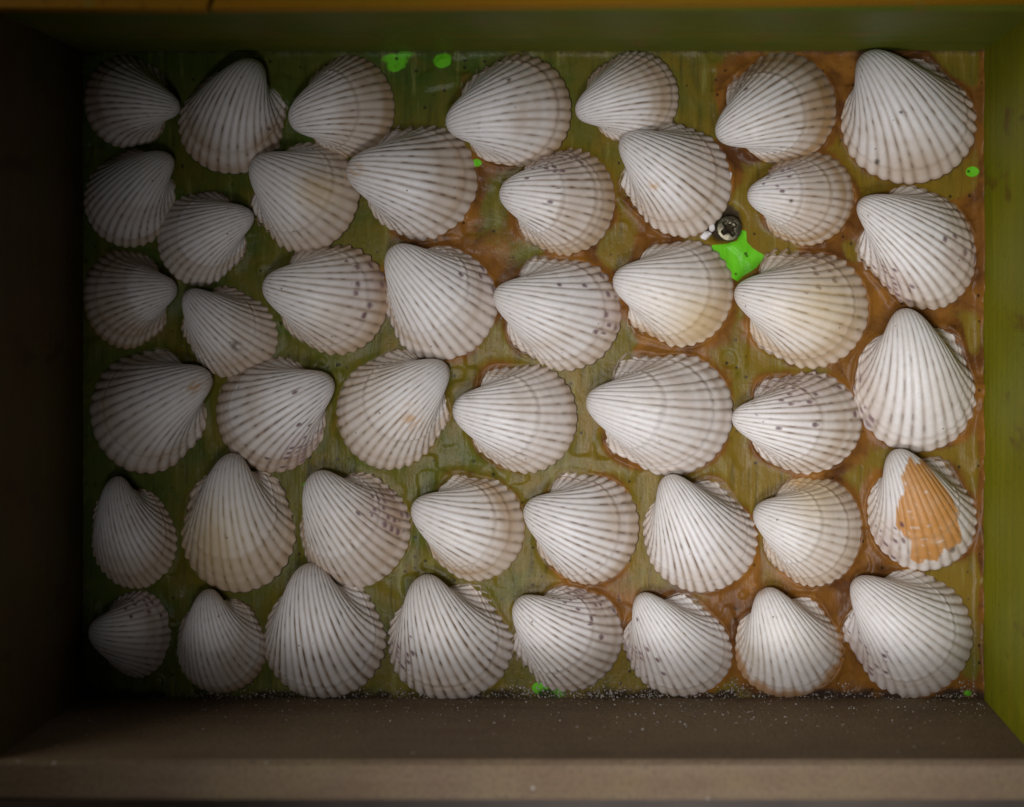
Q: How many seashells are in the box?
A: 45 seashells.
